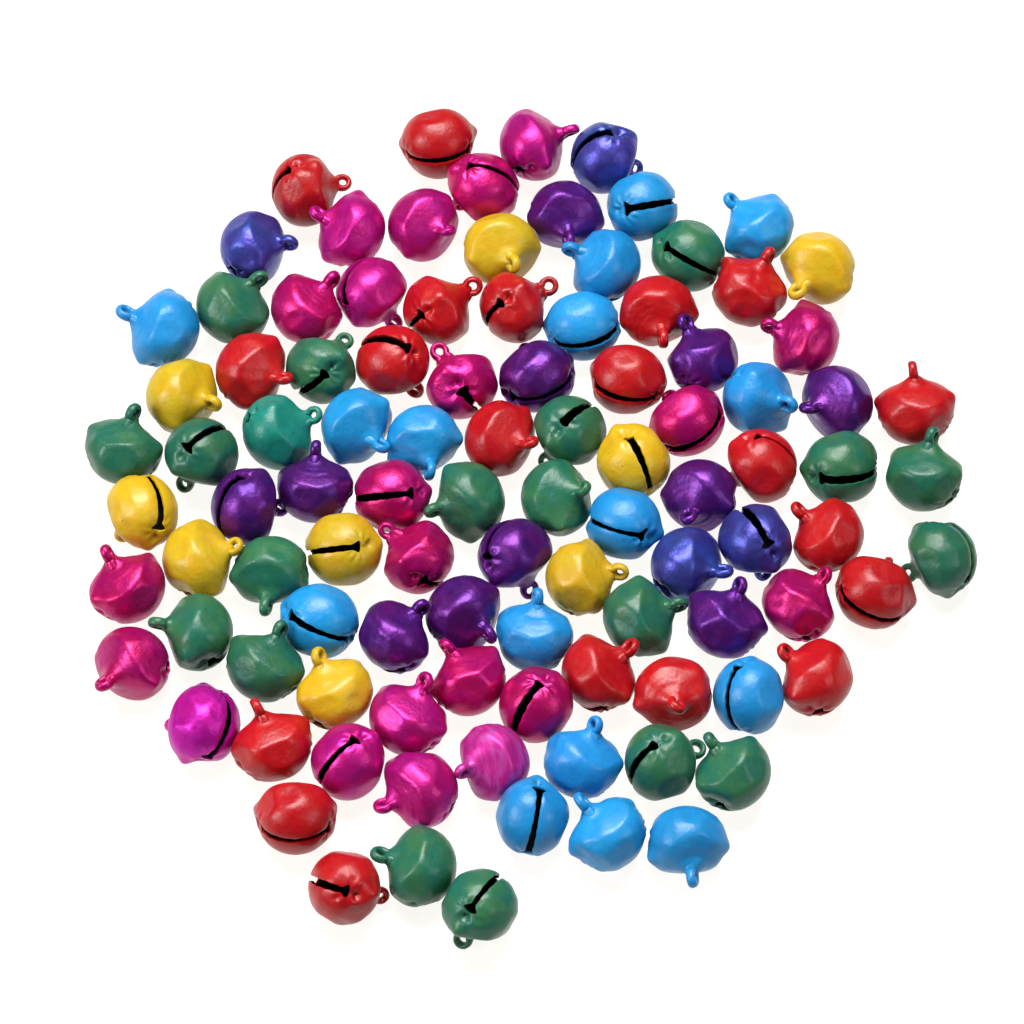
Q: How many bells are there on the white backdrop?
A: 101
